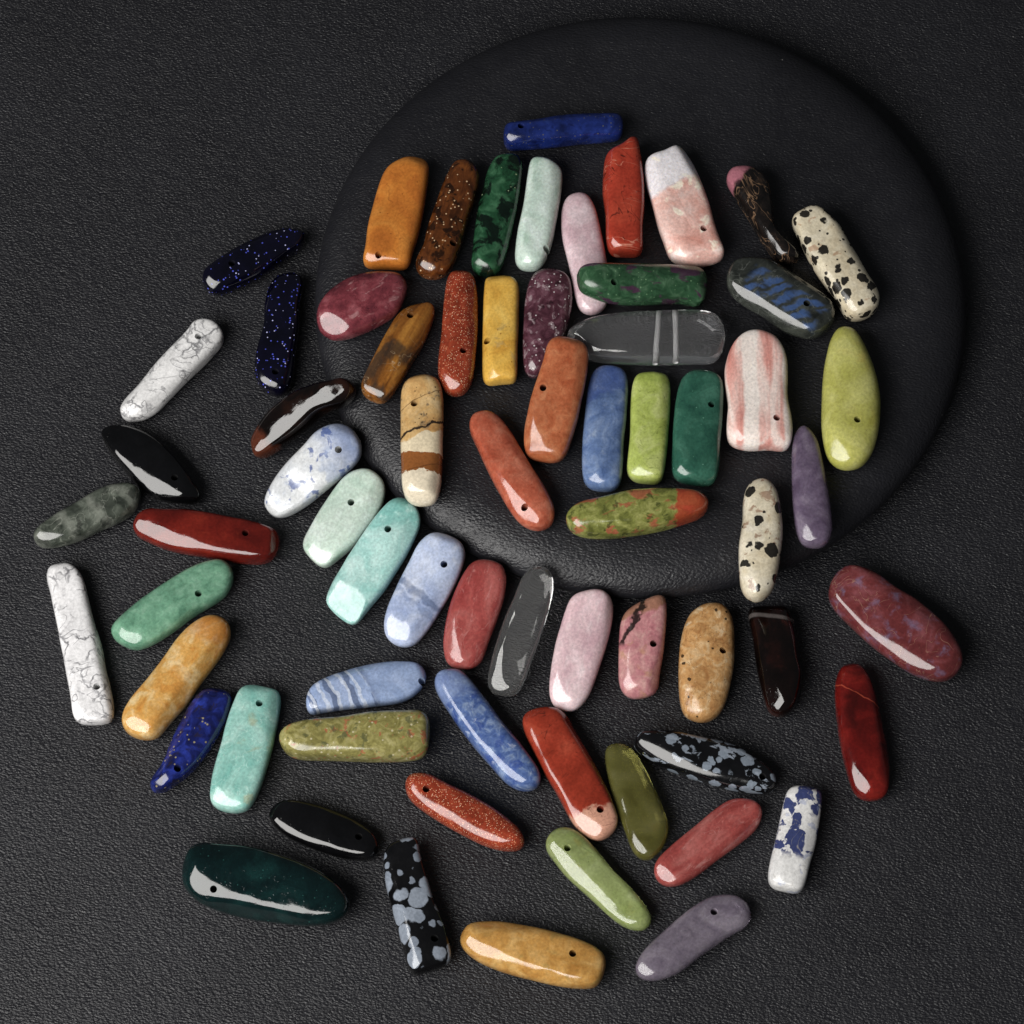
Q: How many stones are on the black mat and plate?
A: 68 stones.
